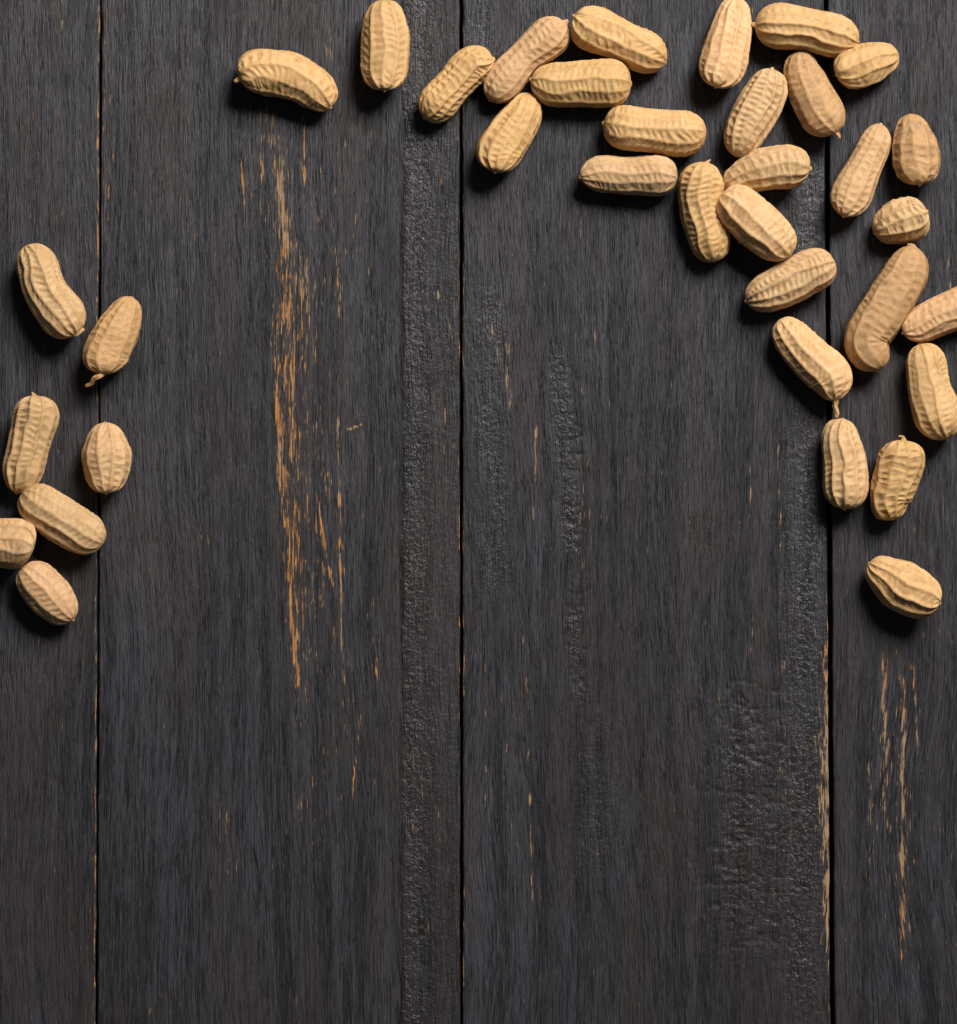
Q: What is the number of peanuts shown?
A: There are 35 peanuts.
